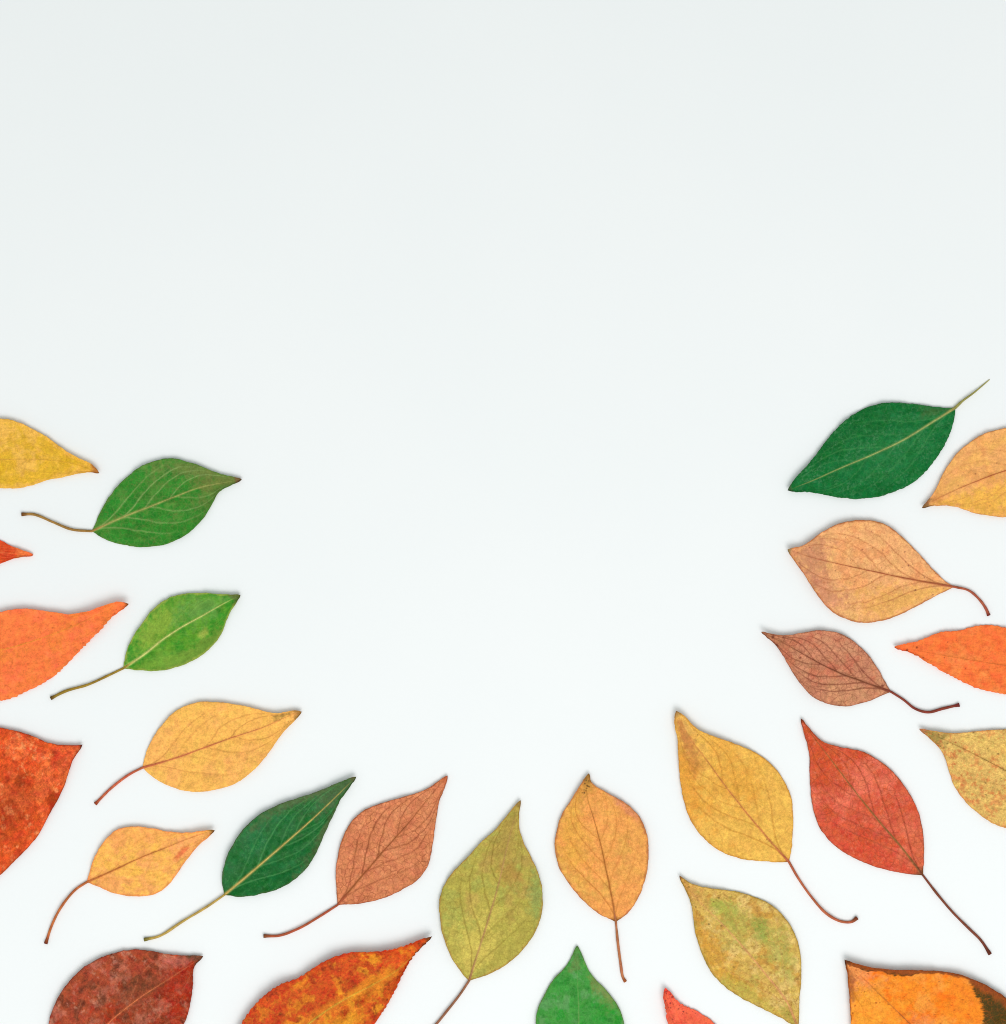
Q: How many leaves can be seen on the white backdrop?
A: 26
